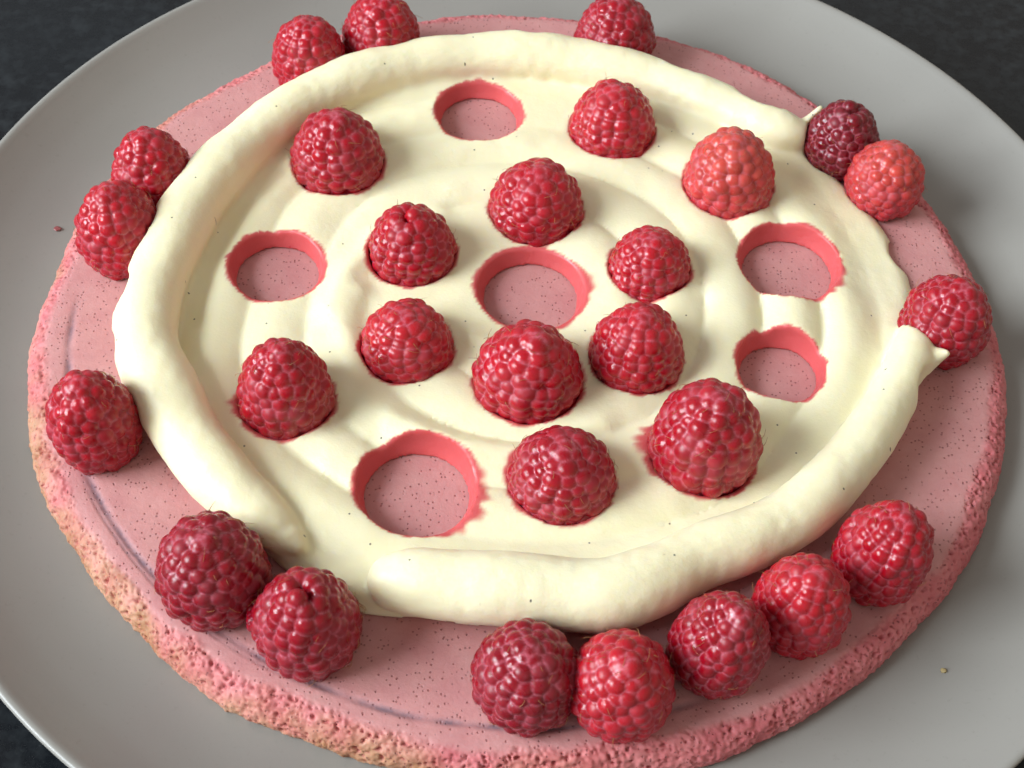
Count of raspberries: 28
